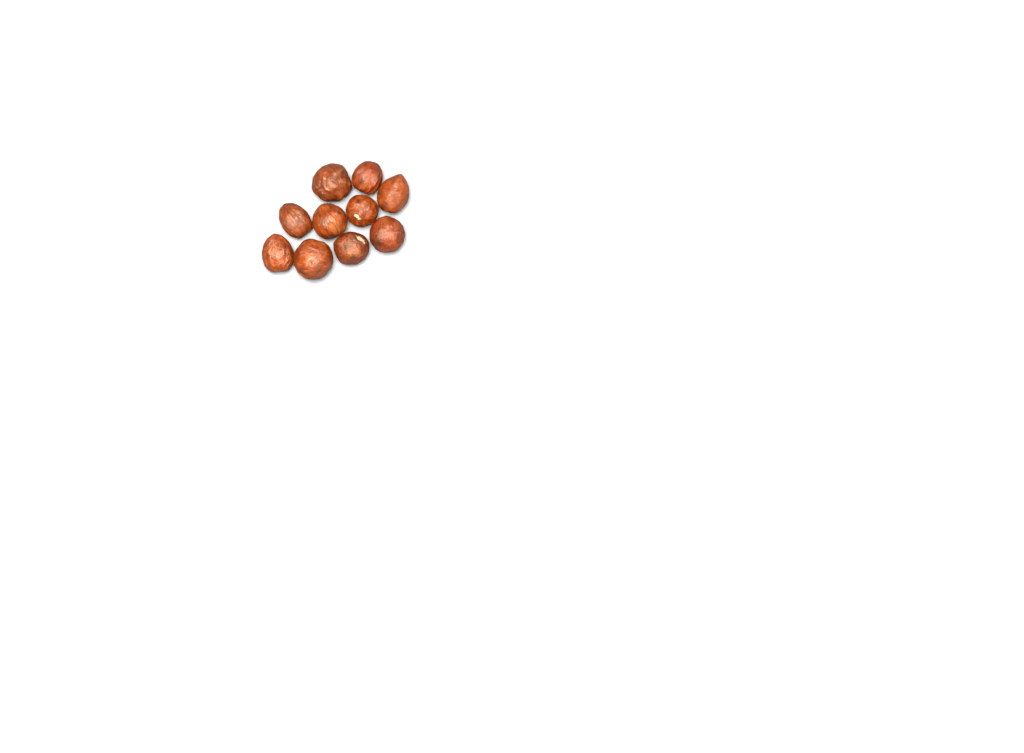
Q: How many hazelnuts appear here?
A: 10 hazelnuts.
